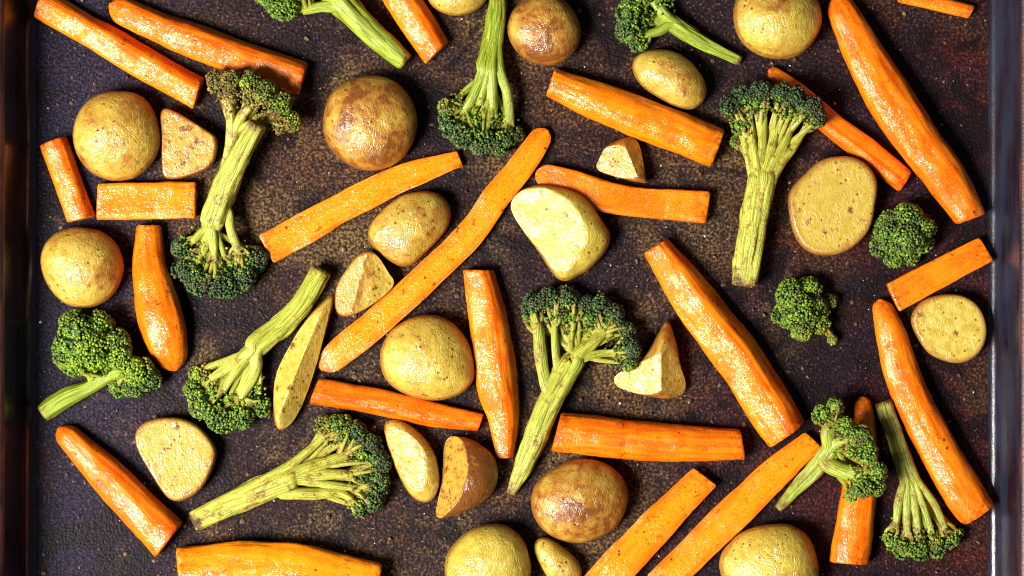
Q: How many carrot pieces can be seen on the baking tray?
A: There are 24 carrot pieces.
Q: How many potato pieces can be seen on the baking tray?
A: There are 24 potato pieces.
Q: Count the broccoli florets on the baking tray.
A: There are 14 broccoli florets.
